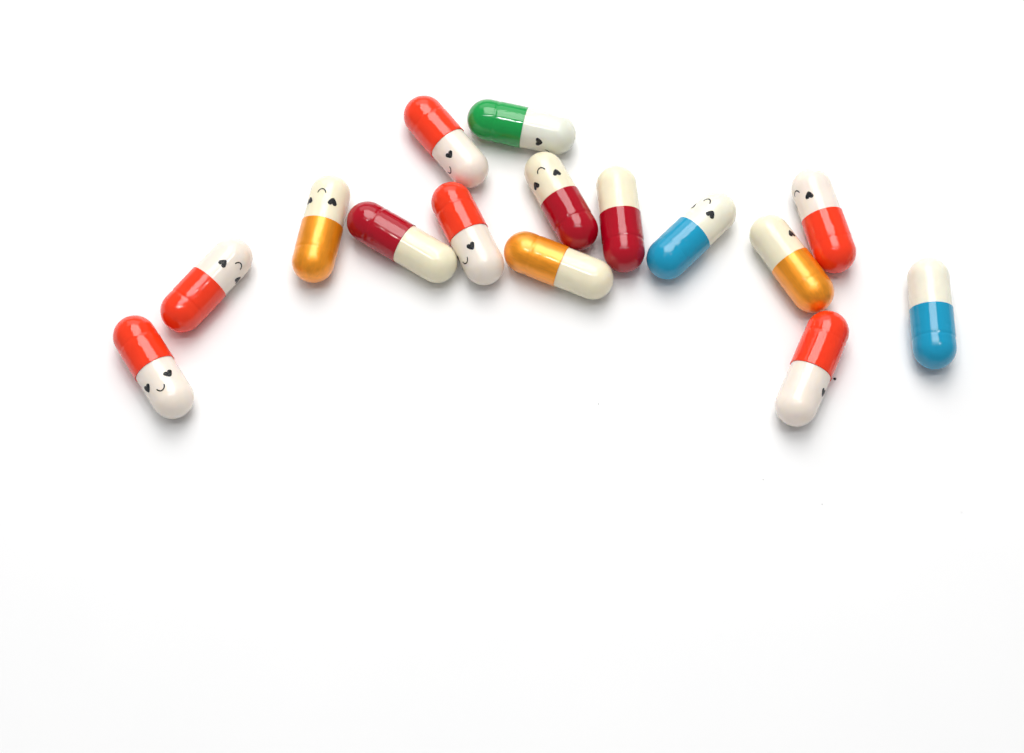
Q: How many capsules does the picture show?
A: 15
